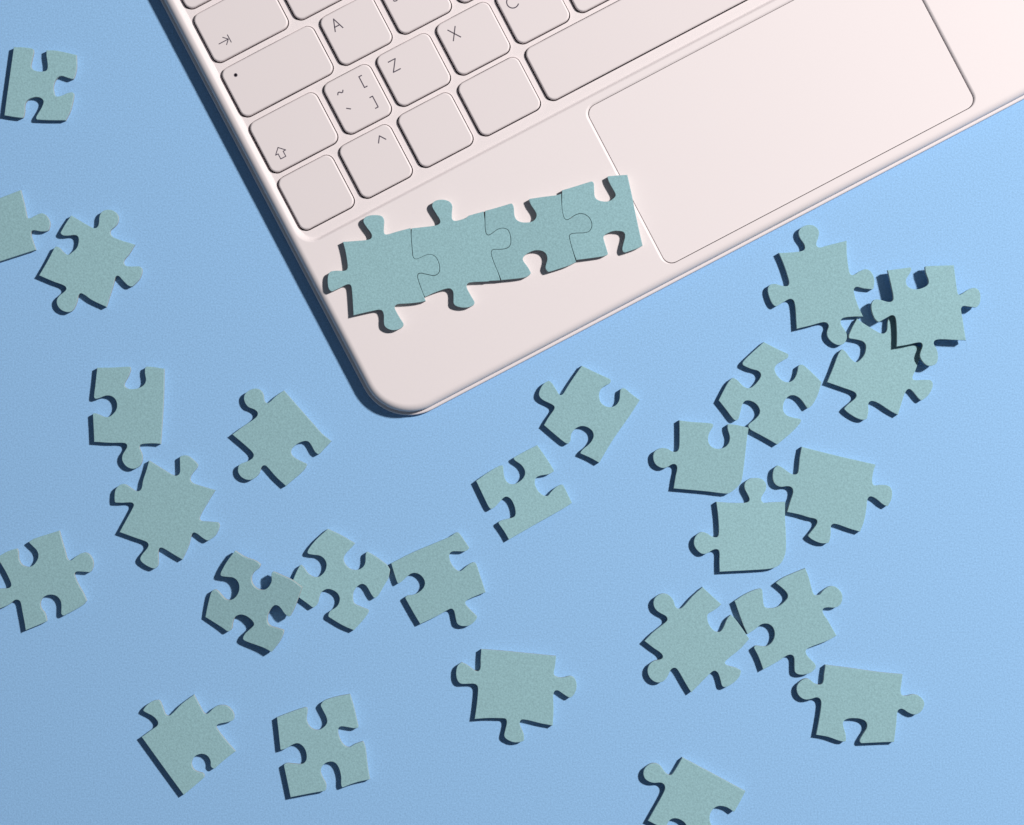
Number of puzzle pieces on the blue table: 30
